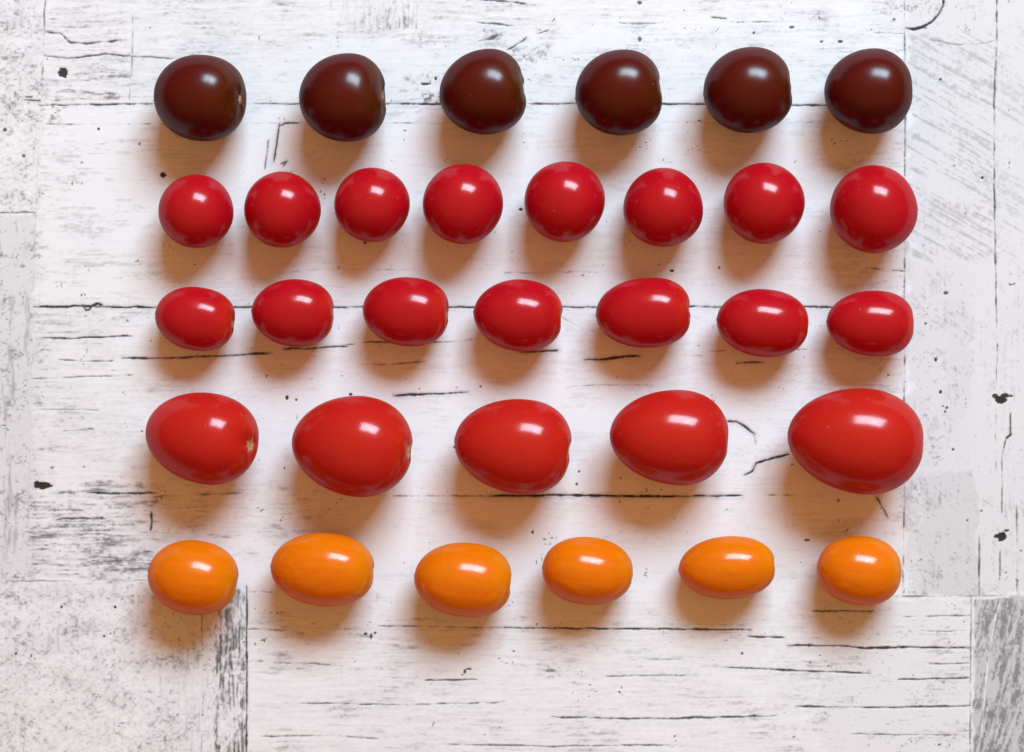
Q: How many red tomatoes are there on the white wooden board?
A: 20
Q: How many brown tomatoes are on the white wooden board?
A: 6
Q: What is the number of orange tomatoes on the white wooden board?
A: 6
